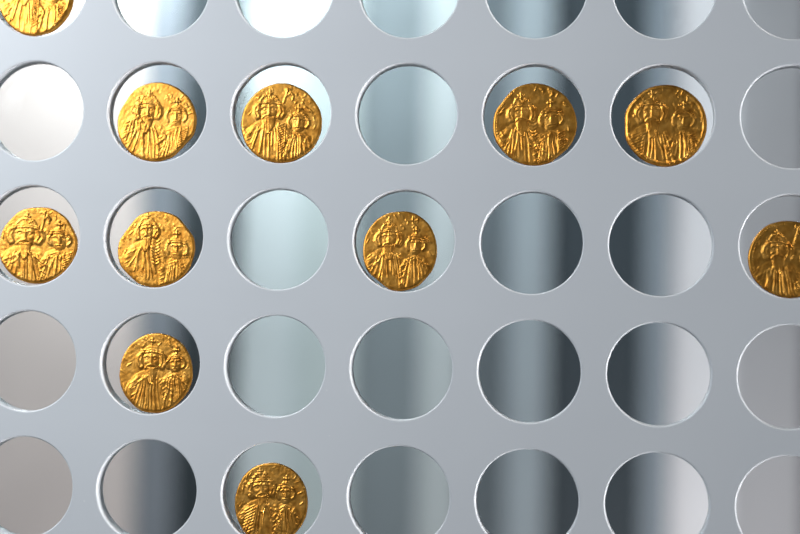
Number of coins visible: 11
